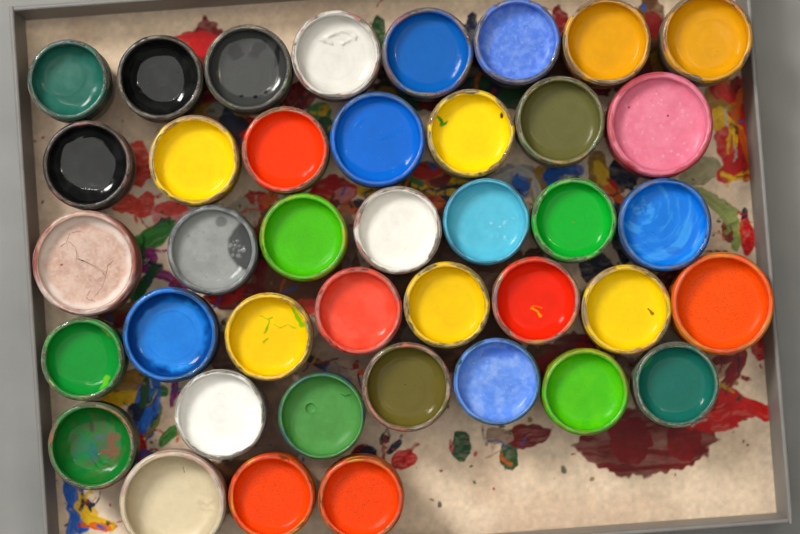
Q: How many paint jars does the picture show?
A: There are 40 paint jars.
